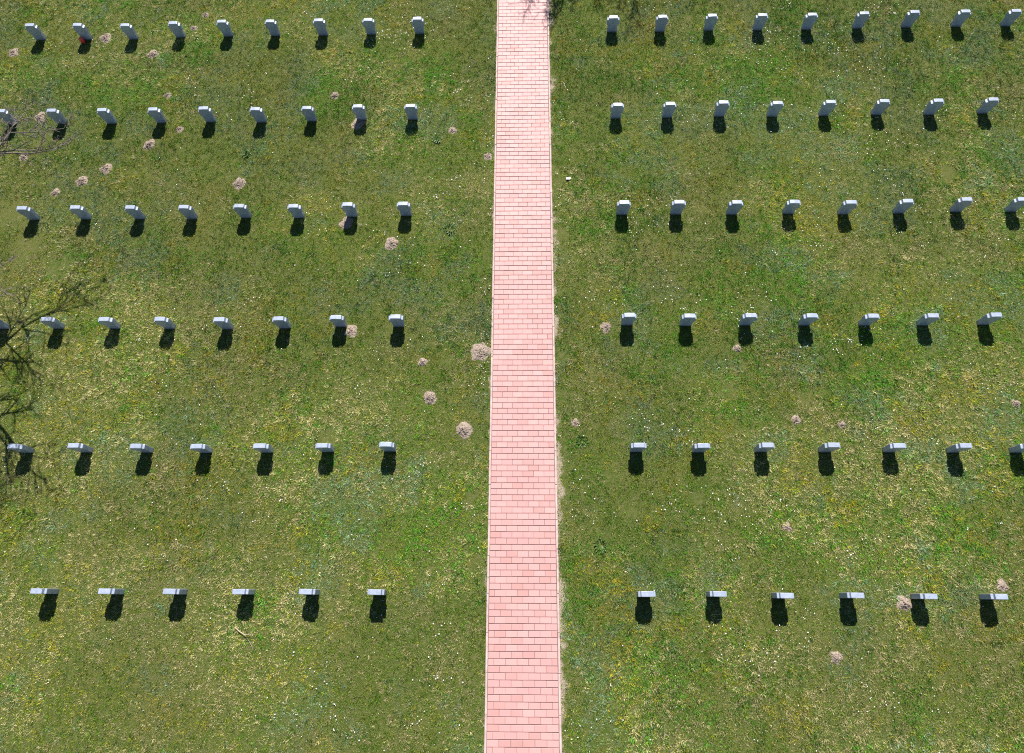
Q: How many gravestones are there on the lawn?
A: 92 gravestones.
